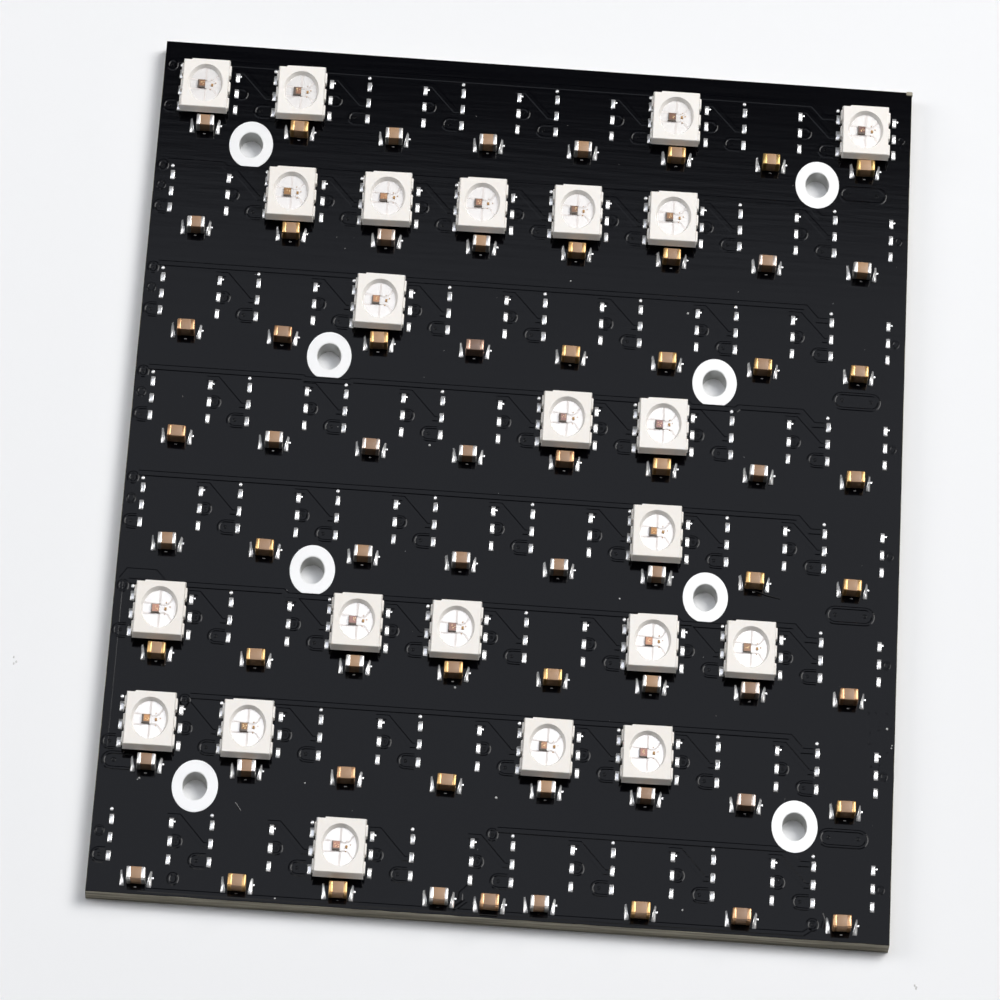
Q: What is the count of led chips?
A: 23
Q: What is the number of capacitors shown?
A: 65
